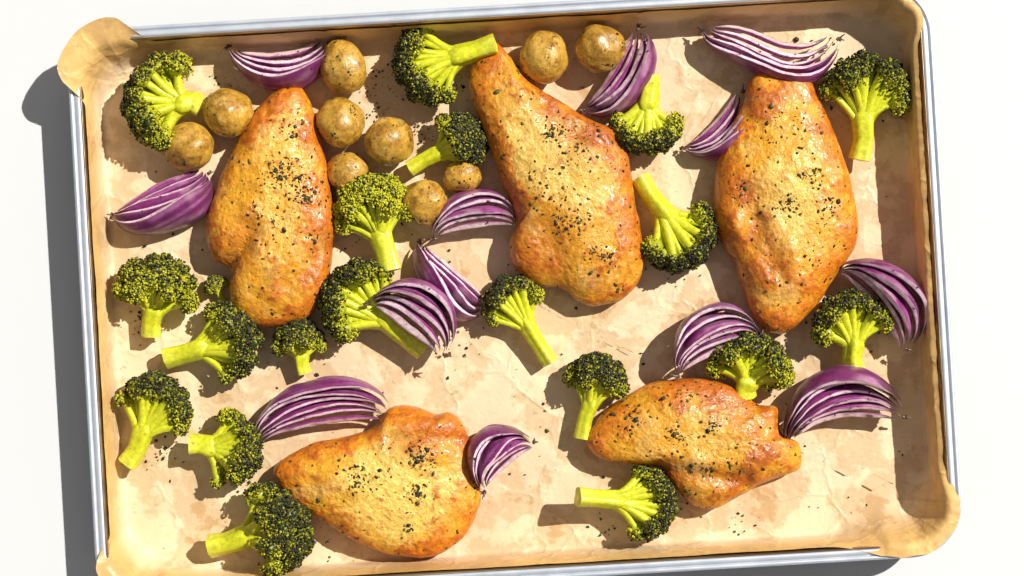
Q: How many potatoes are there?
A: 10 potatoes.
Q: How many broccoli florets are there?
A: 20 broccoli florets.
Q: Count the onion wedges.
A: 13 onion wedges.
